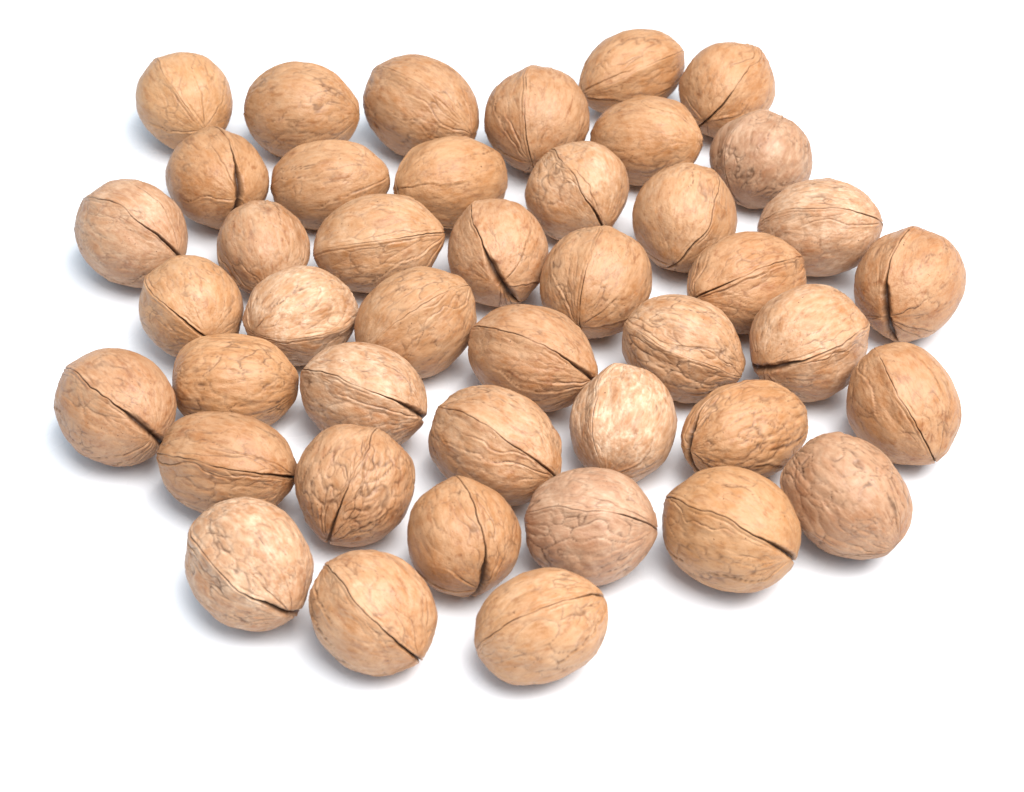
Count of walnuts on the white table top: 43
